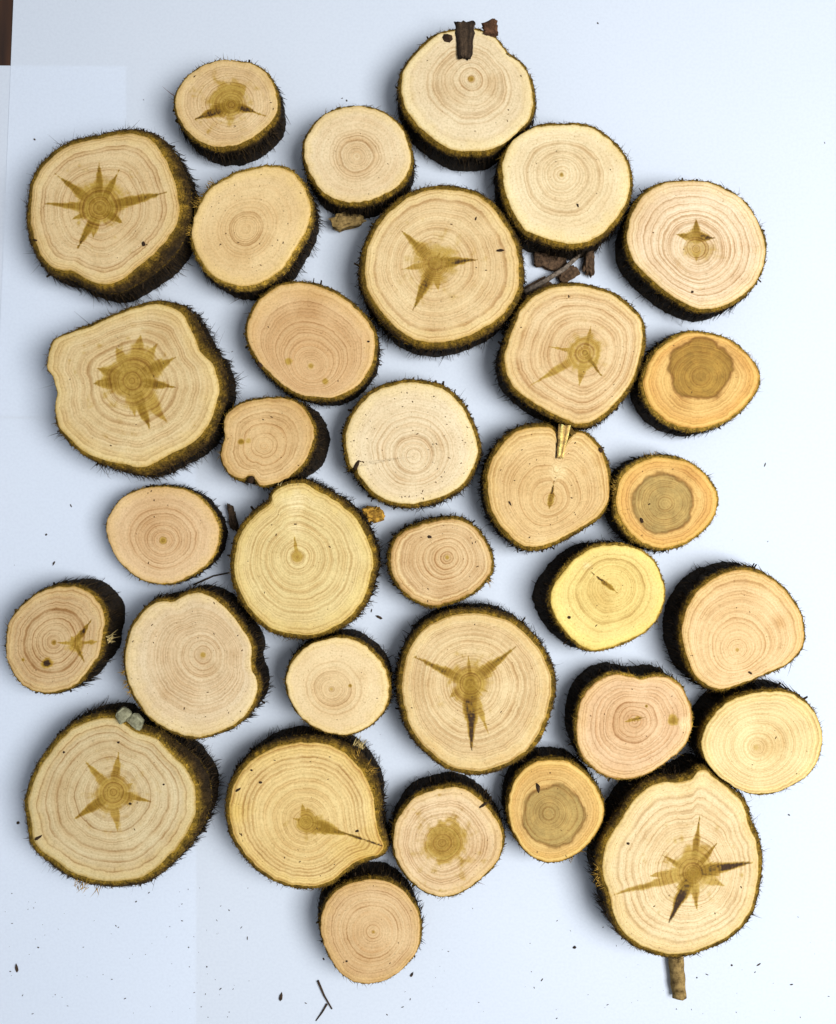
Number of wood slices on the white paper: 33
